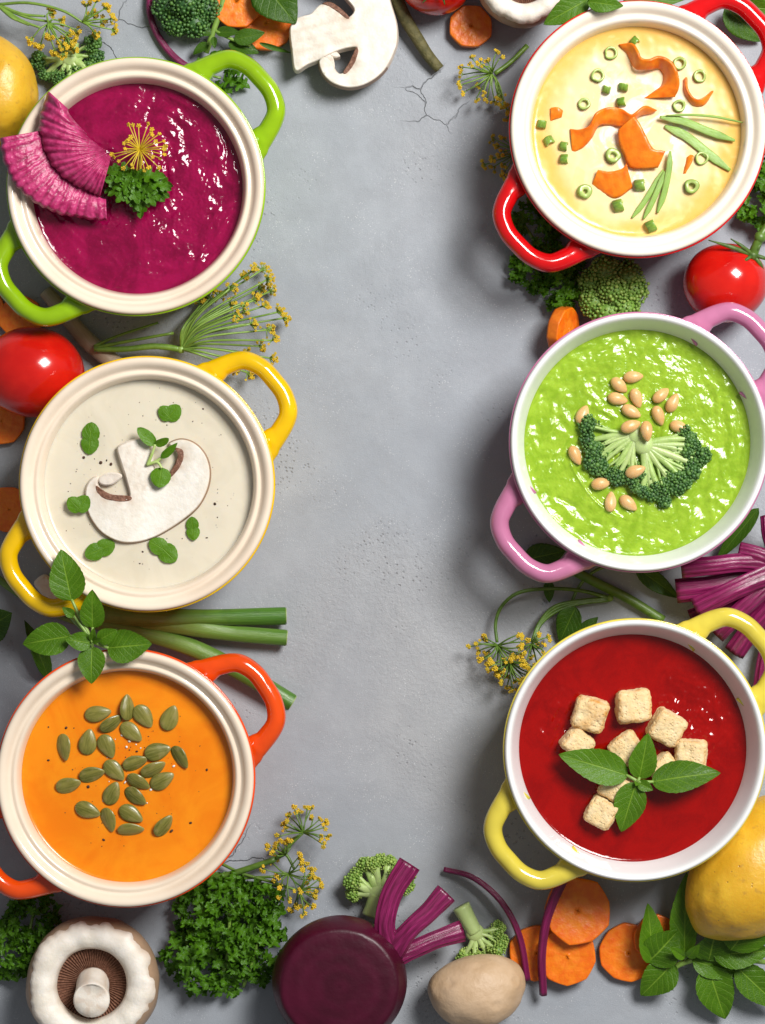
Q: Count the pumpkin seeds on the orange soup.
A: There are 25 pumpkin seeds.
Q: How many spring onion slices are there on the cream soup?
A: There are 21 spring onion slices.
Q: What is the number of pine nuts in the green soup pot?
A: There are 17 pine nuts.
